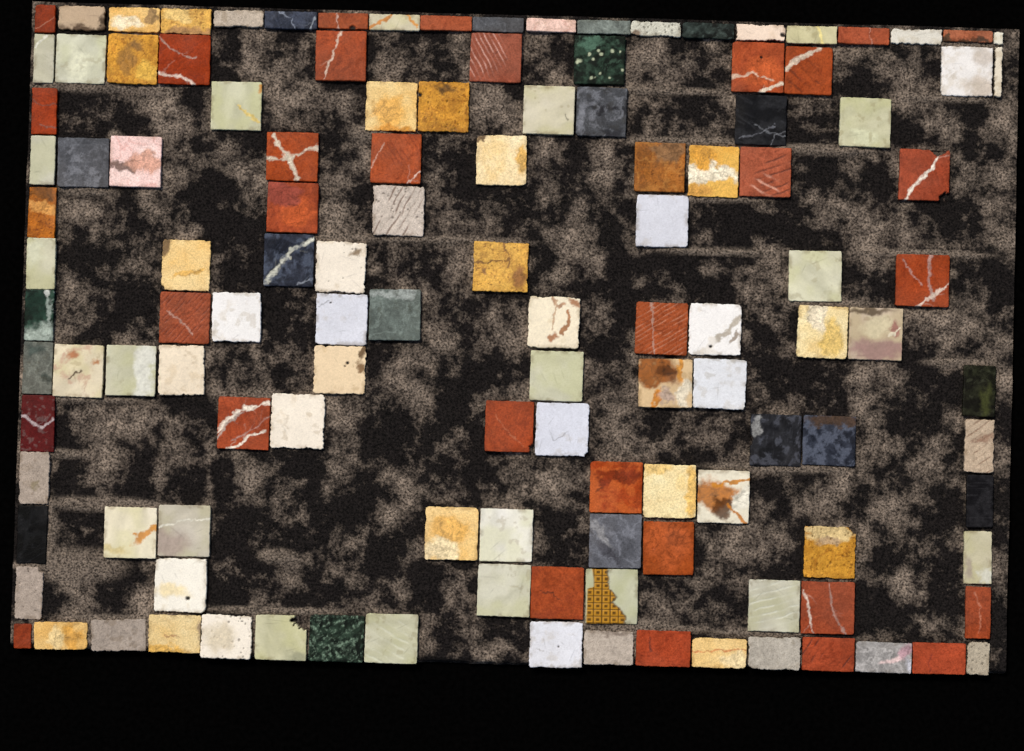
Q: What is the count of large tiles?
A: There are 77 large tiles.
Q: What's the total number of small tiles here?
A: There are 49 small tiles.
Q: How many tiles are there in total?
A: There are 126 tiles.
